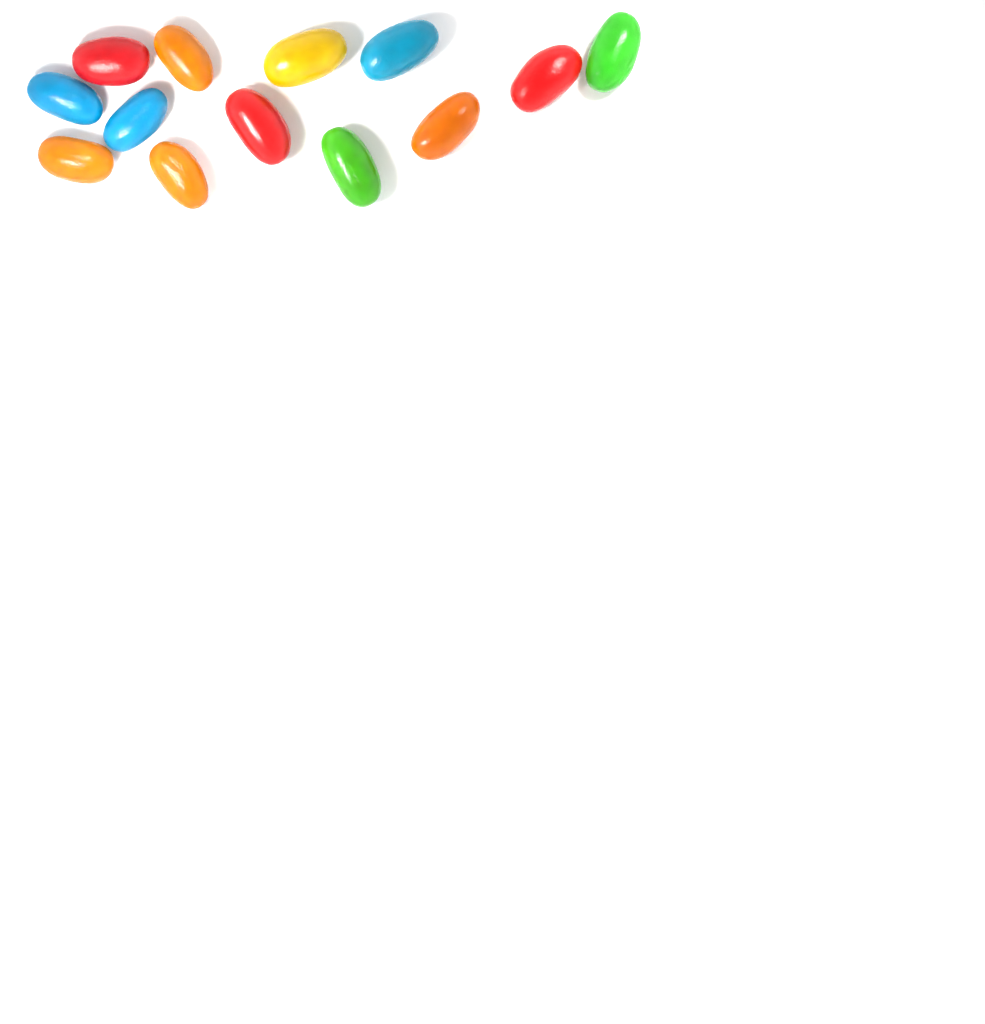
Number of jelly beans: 13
